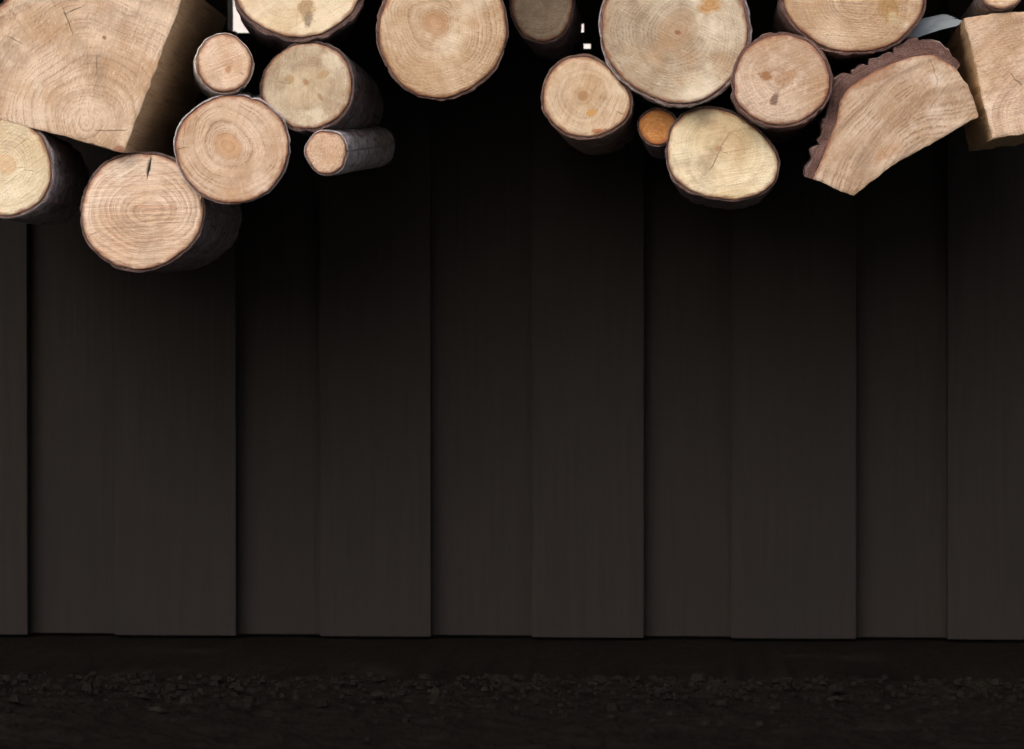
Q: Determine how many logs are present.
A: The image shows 19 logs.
